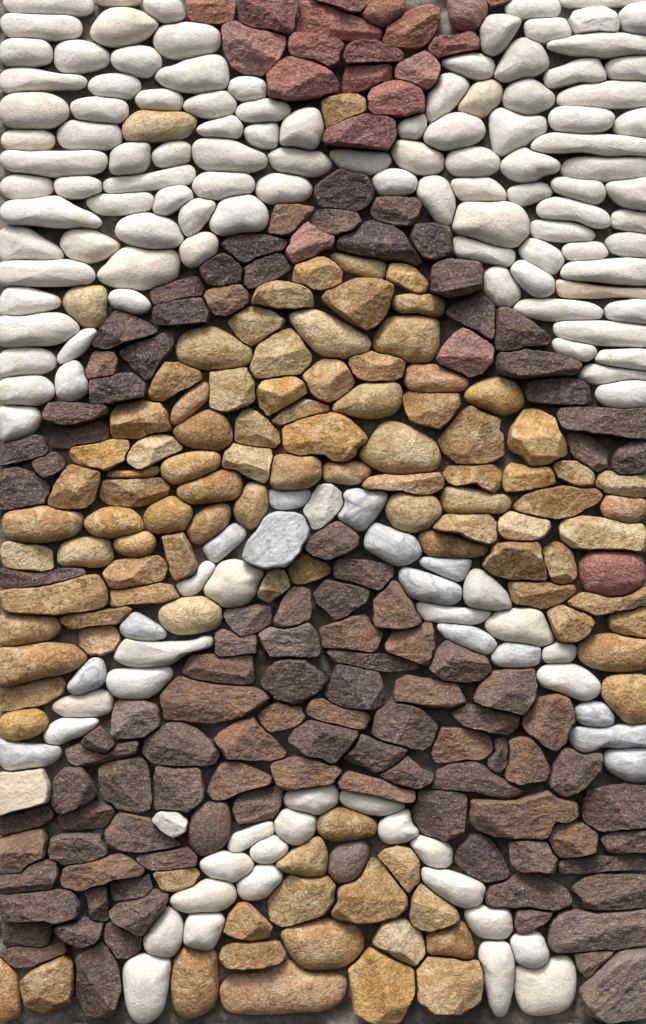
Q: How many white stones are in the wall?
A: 150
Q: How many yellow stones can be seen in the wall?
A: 102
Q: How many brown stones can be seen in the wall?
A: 106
